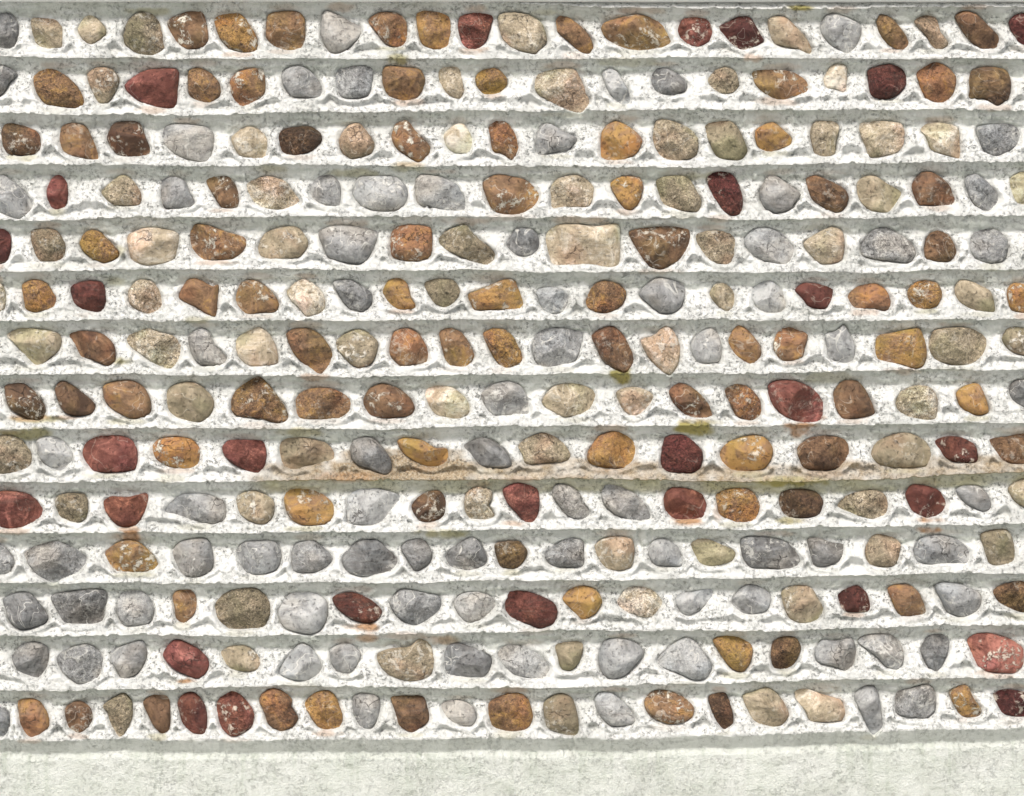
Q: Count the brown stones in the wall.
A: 91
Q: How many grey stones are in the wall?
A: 81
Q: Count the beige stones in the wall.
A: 73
